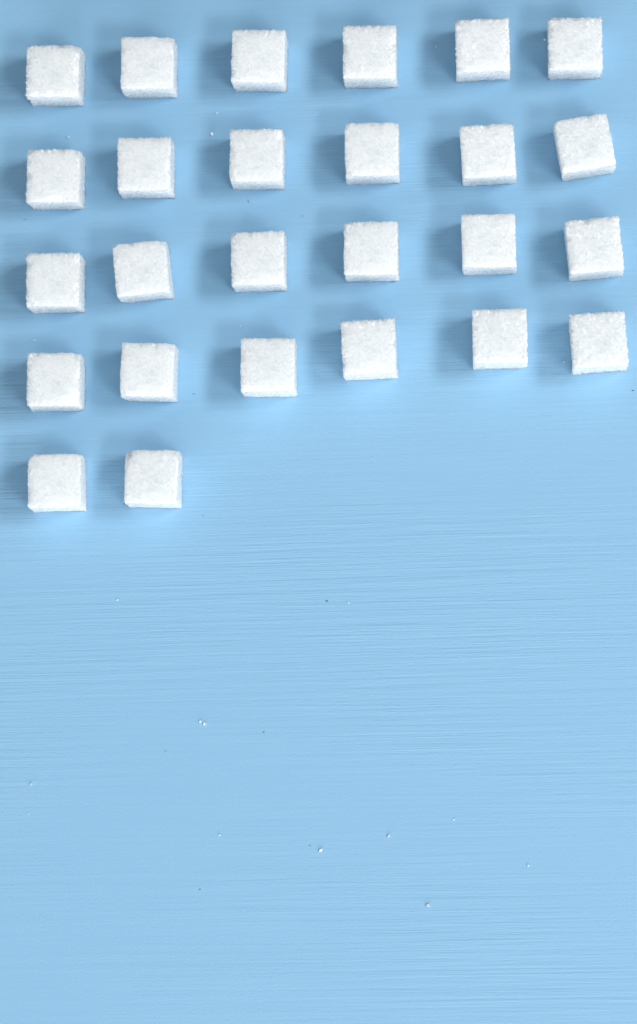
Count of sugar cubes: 26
